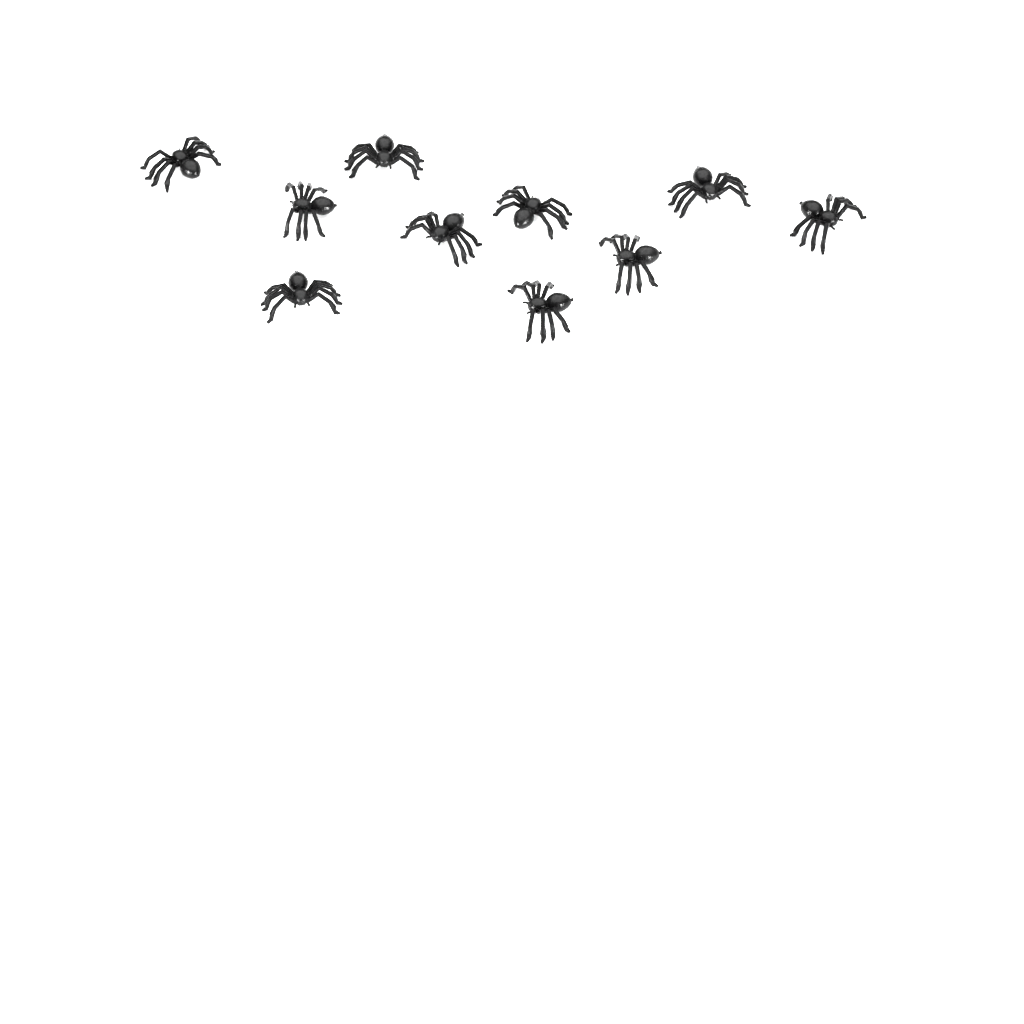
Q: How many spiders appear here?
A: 10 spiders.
